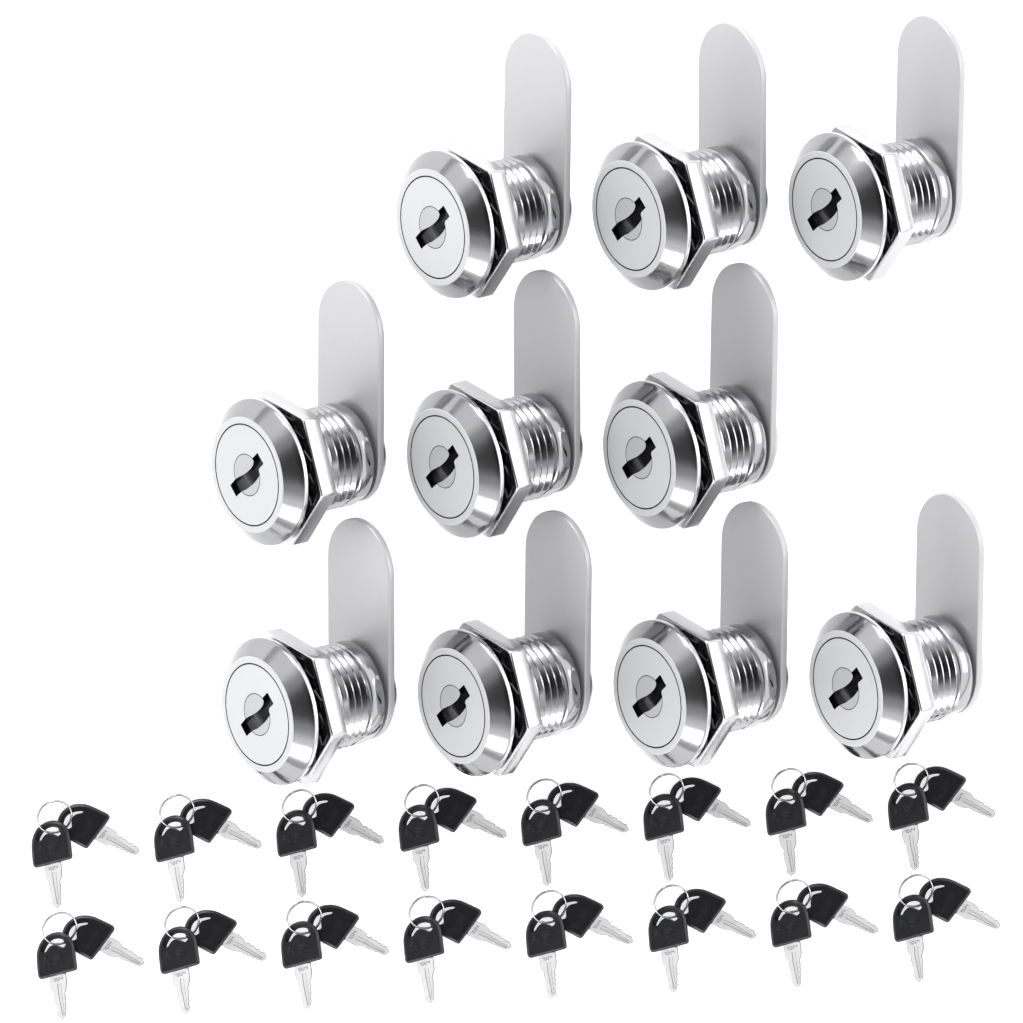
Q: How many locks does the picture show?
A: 10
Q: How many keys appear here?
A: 32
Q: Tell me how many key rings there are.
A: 16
